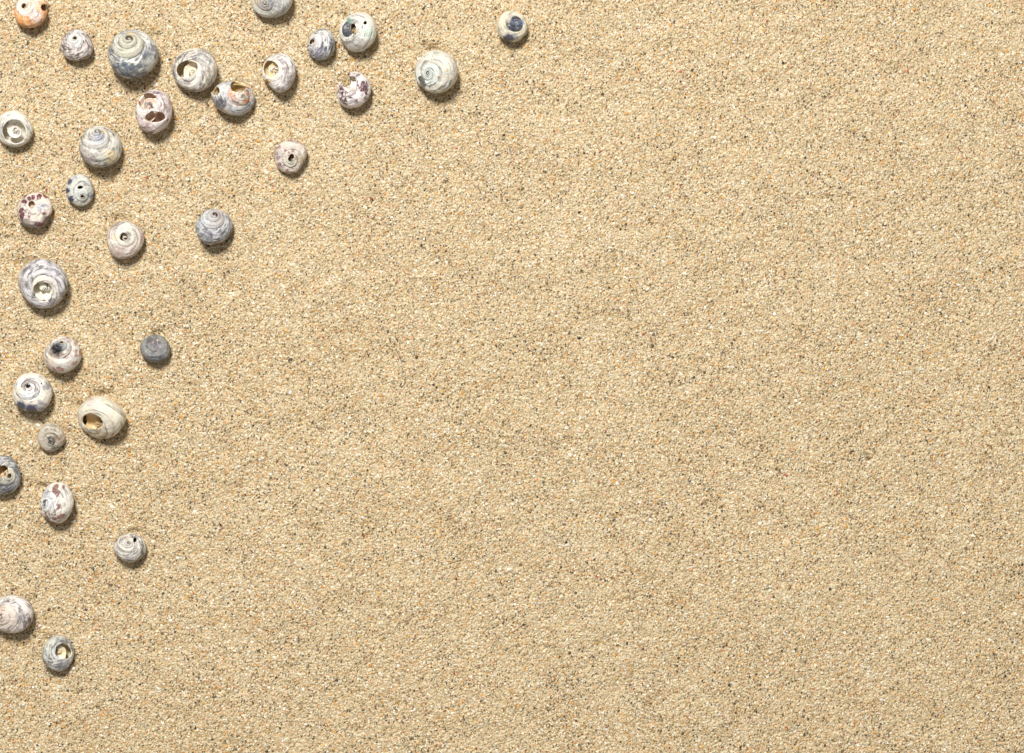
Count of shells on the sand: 31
